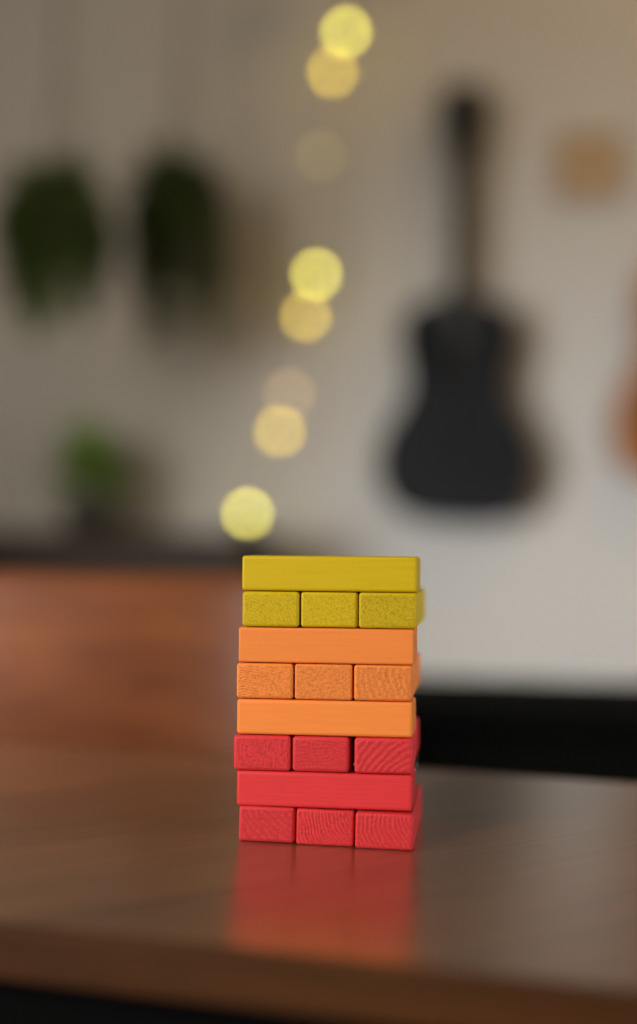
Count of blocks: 16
